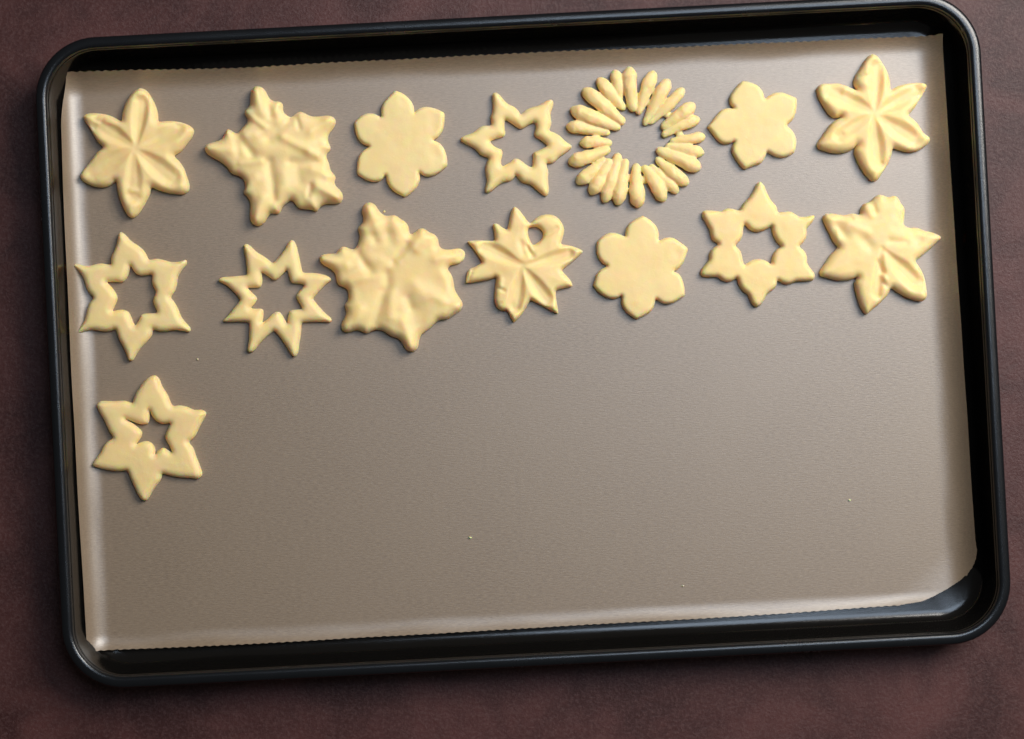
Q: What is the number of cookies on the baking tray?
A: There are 15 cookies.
